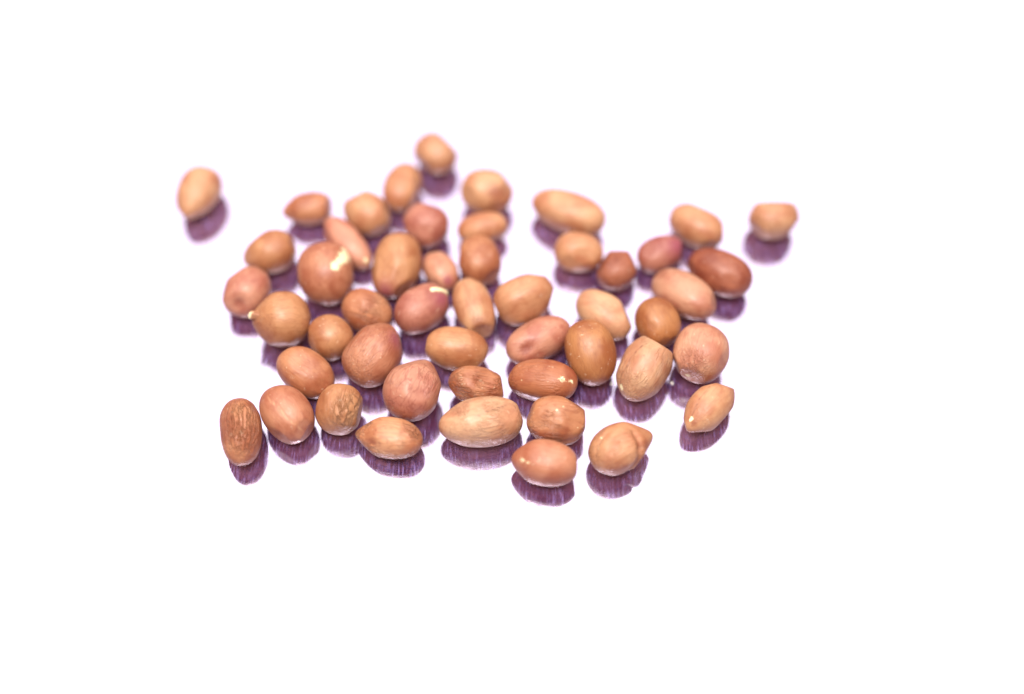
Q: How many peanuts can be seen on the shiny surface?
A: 50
